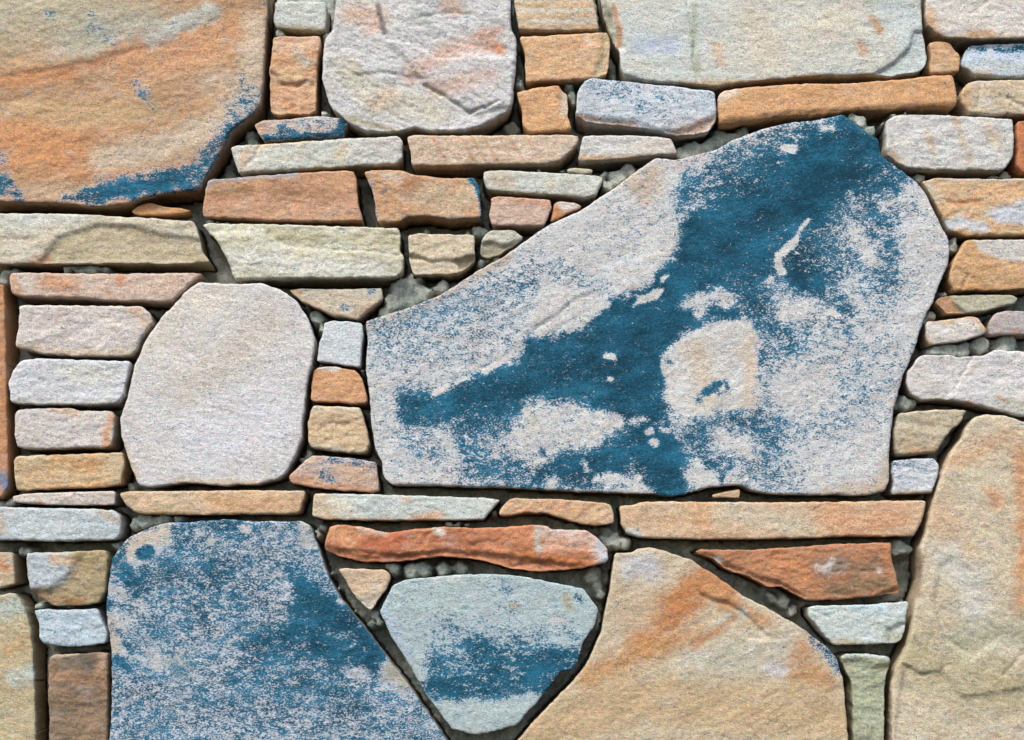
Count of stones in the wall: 73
